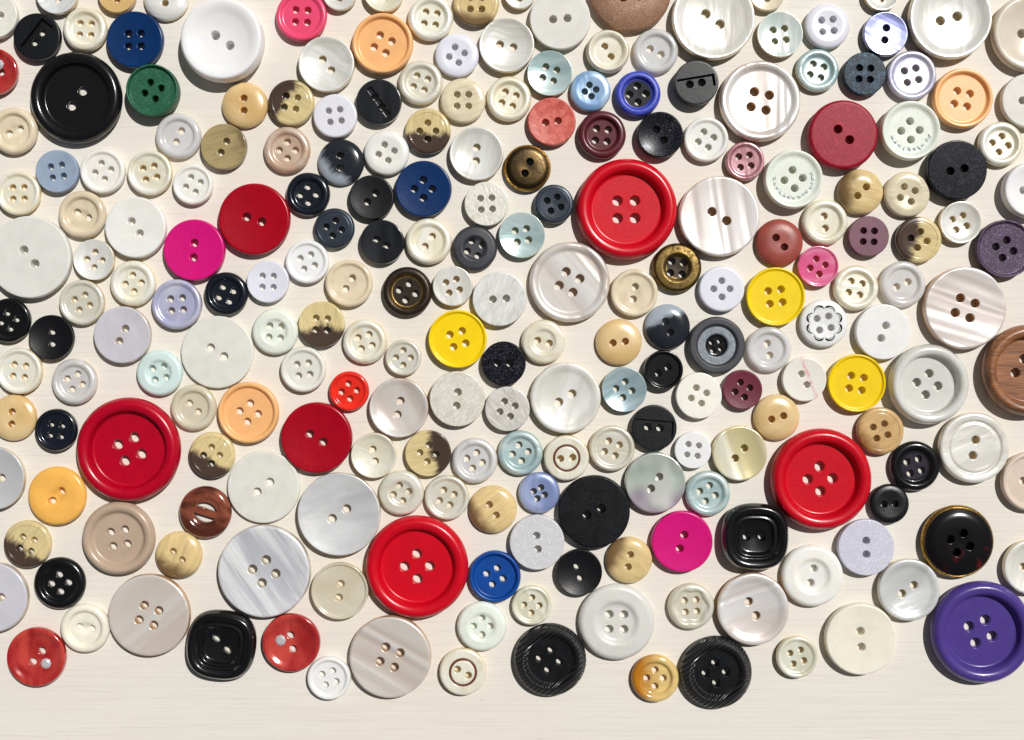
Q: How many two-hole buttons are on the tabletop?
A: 105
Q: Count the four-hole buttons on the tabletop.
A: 122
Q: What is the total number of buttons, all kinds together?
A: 227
